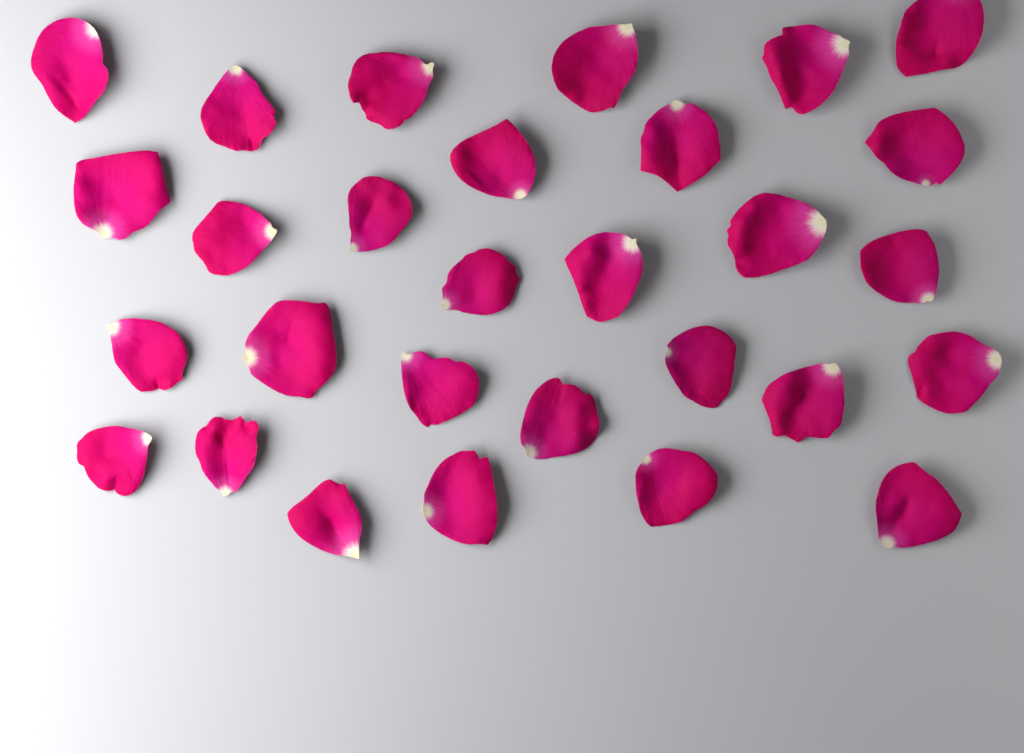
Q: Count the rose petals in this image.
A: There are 29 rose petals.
